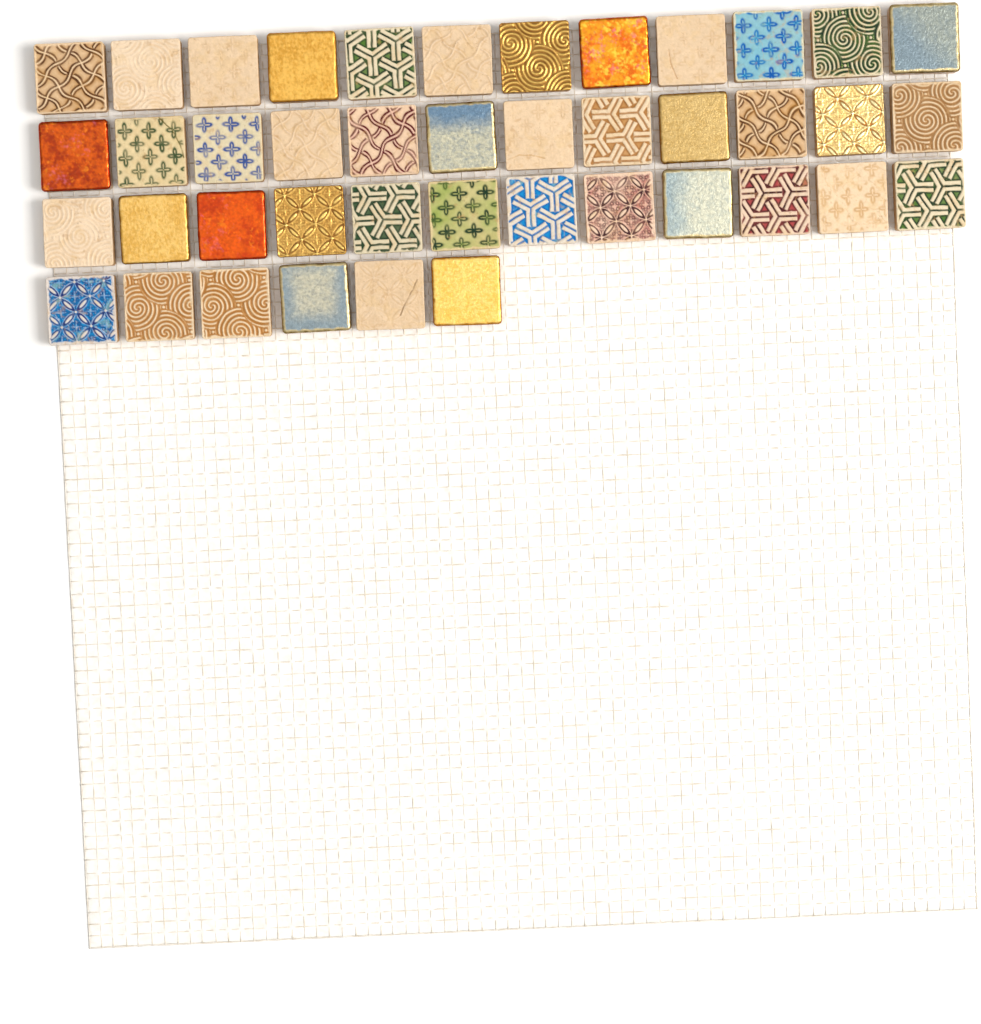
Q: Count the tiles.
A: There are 42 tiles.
